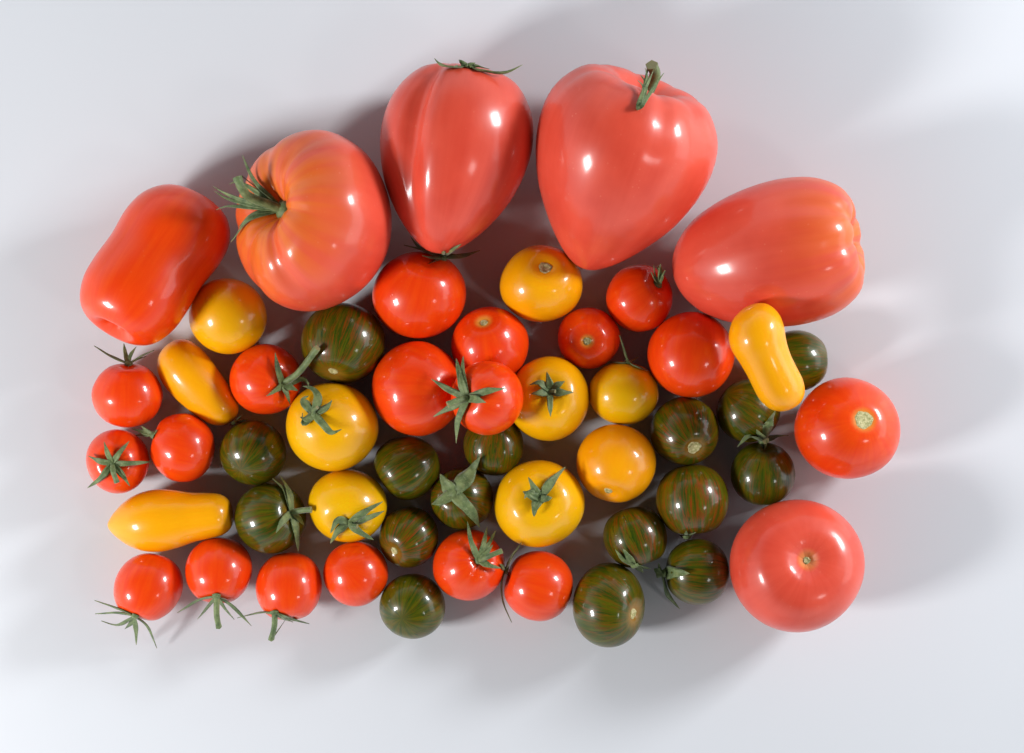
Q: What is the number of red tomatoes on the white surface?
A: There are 19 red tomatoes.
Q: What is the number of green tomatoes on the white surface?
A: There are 16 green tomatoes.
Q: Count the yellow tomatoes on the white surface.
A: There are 11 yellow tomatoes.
